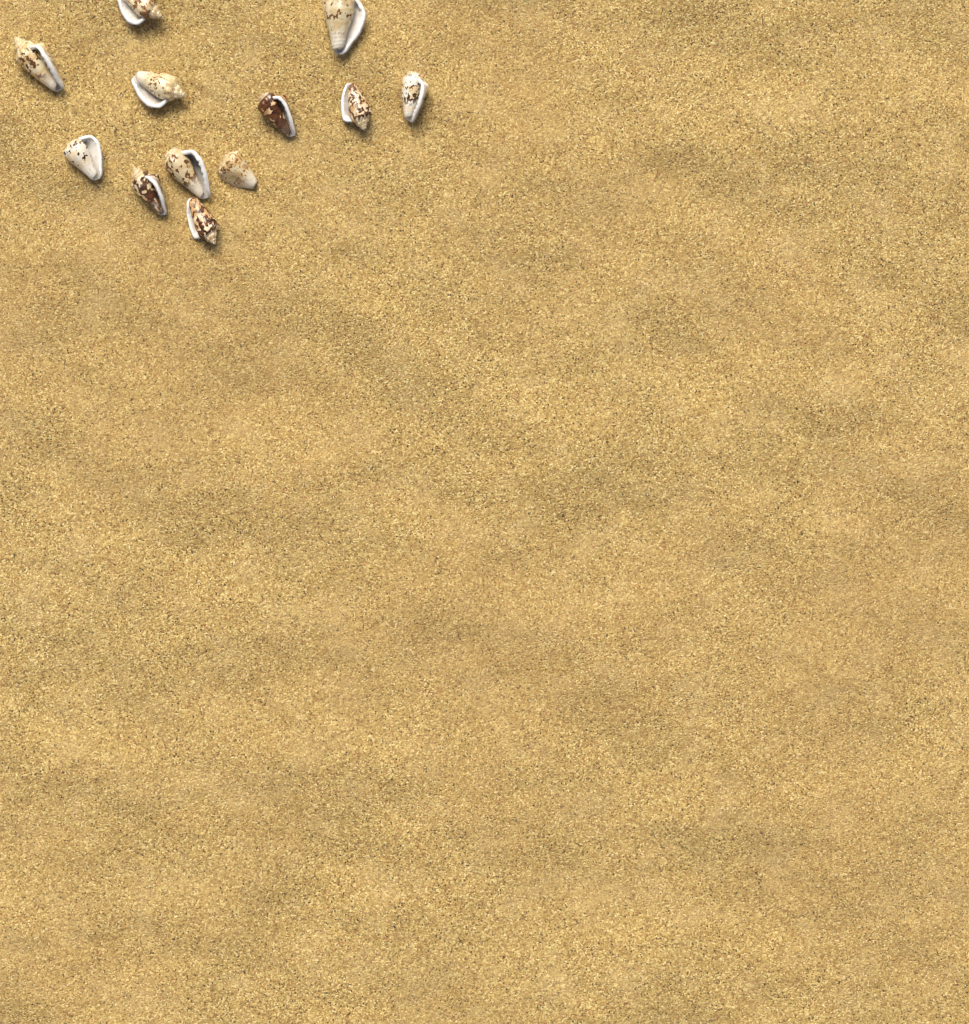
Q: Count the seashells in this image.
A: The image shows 12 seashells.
